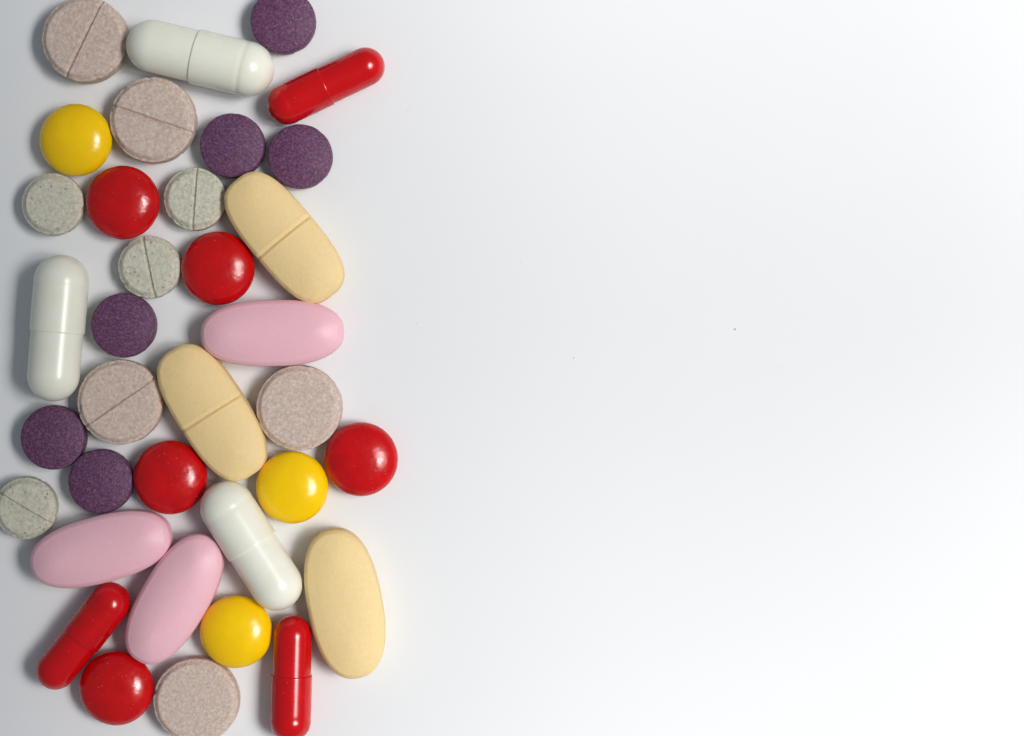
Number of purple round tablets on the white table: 6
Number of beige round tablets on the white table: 5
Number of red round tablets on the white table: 5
